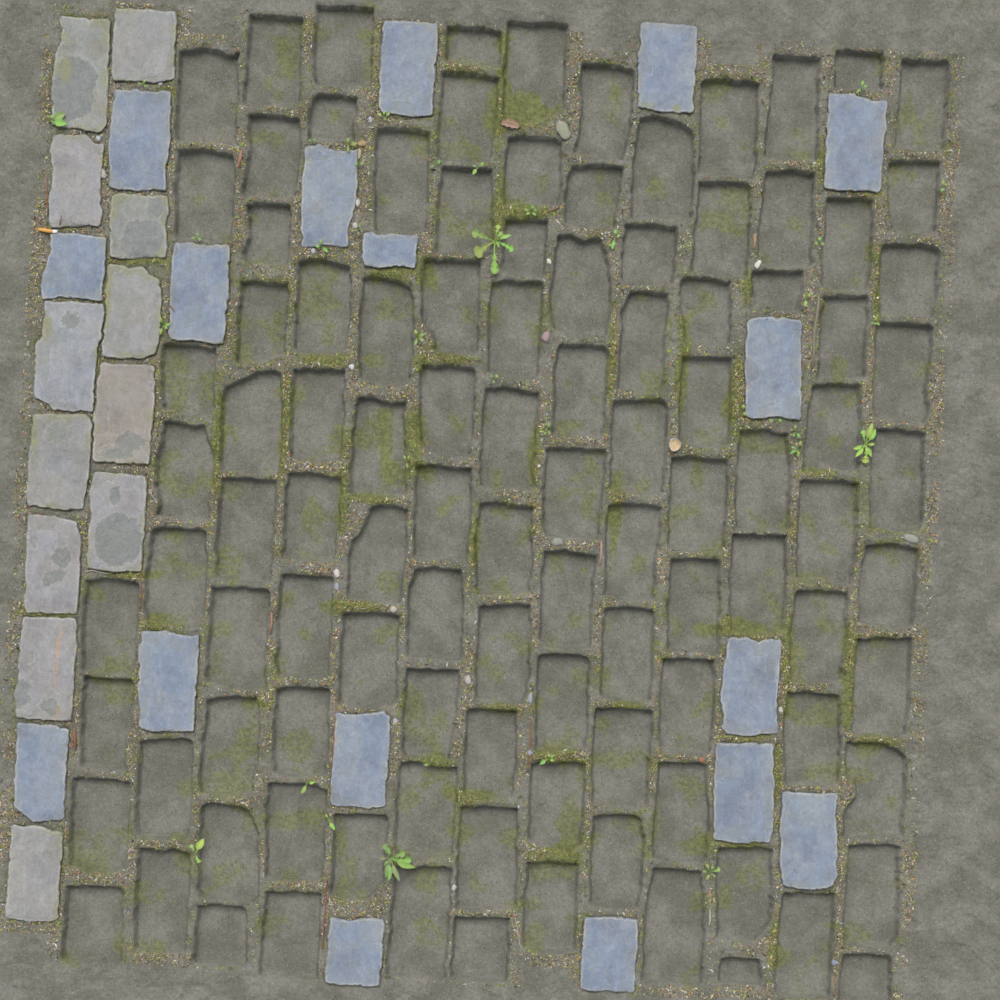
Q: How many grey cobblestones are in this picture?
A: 12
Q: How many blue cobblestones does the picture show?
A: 17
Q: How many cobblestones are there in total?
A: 29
